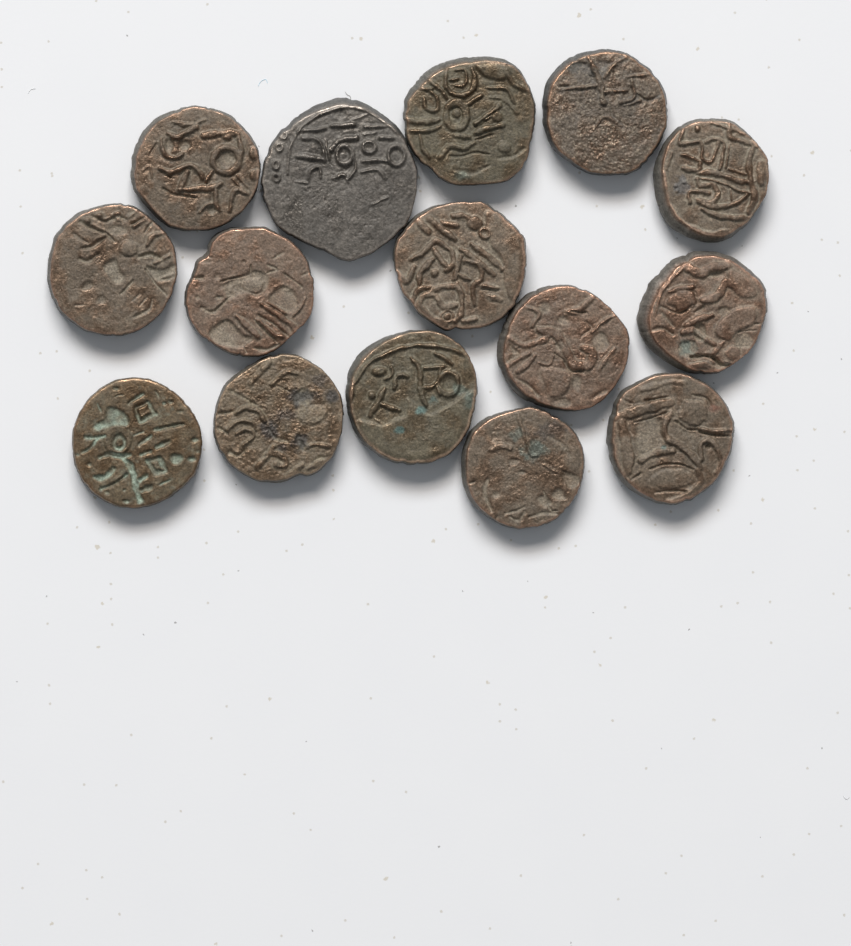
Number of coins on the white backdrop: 15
